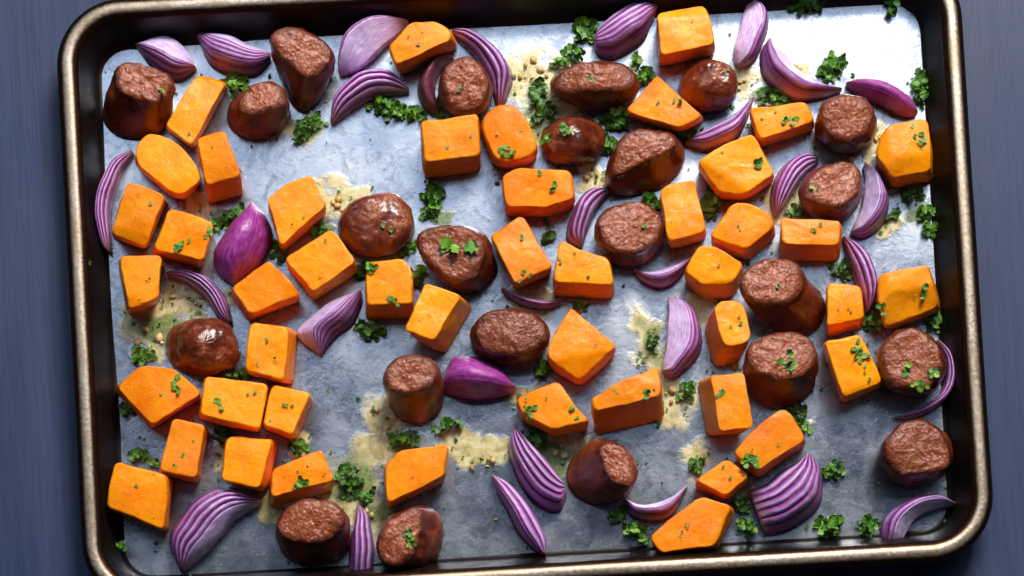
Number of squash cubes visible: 46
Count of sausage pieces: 23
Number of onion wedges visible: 31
